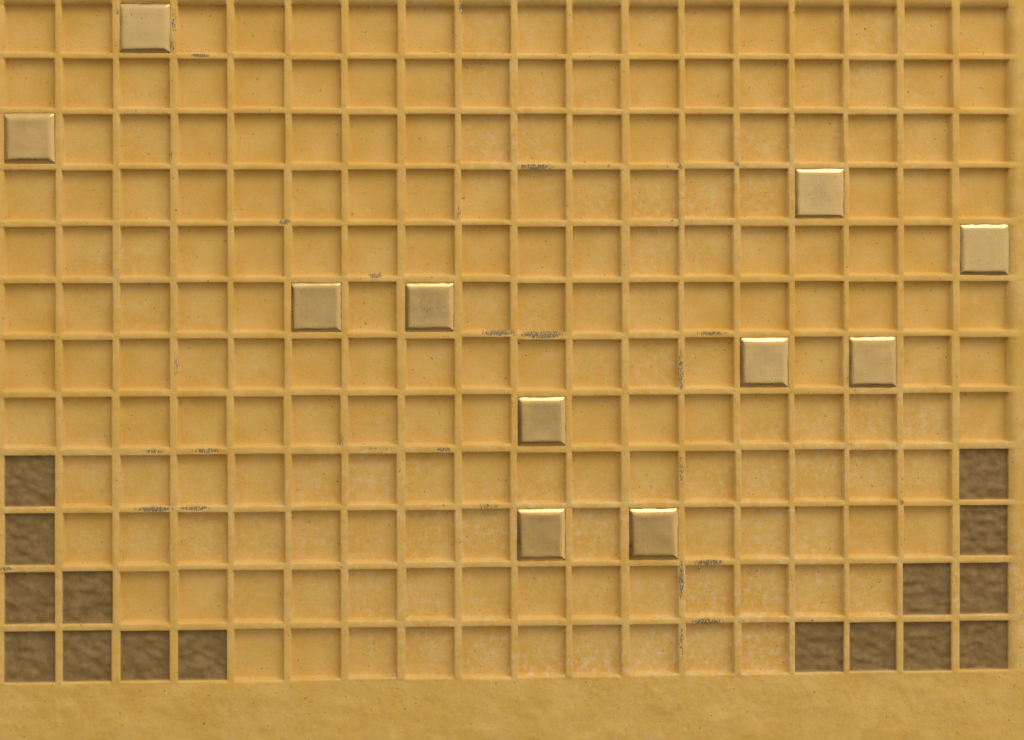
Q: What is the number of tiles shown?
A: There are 11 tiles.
